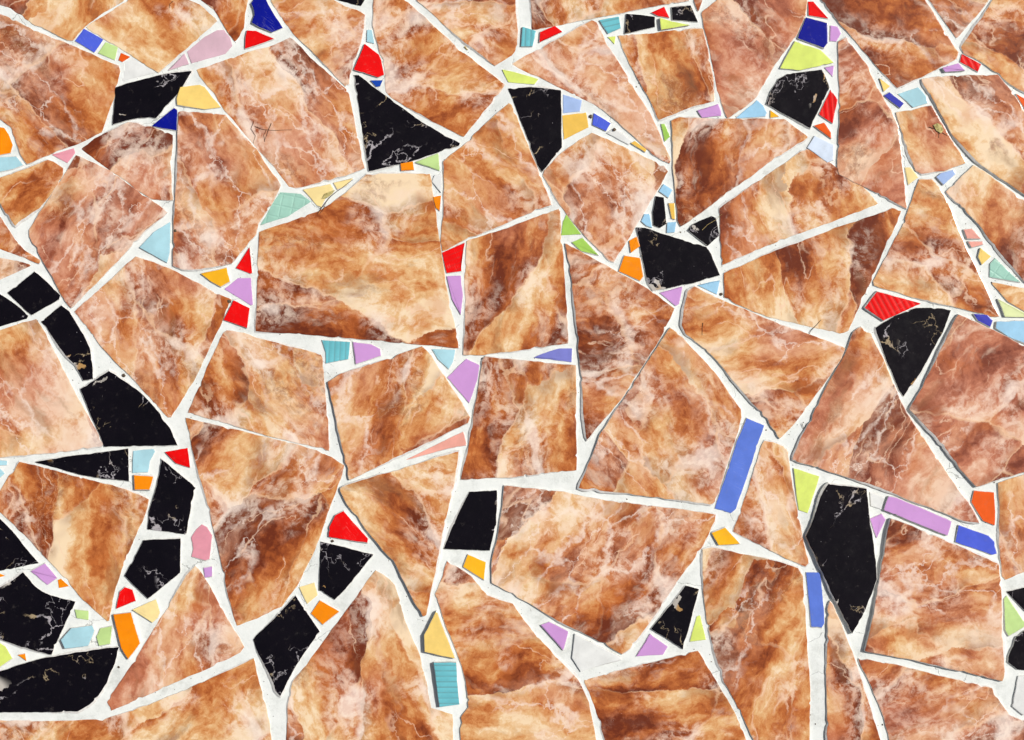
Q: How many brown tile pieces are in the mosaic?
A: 60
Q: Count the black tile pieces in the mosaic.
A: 28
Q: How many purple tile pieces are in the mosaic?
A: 15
